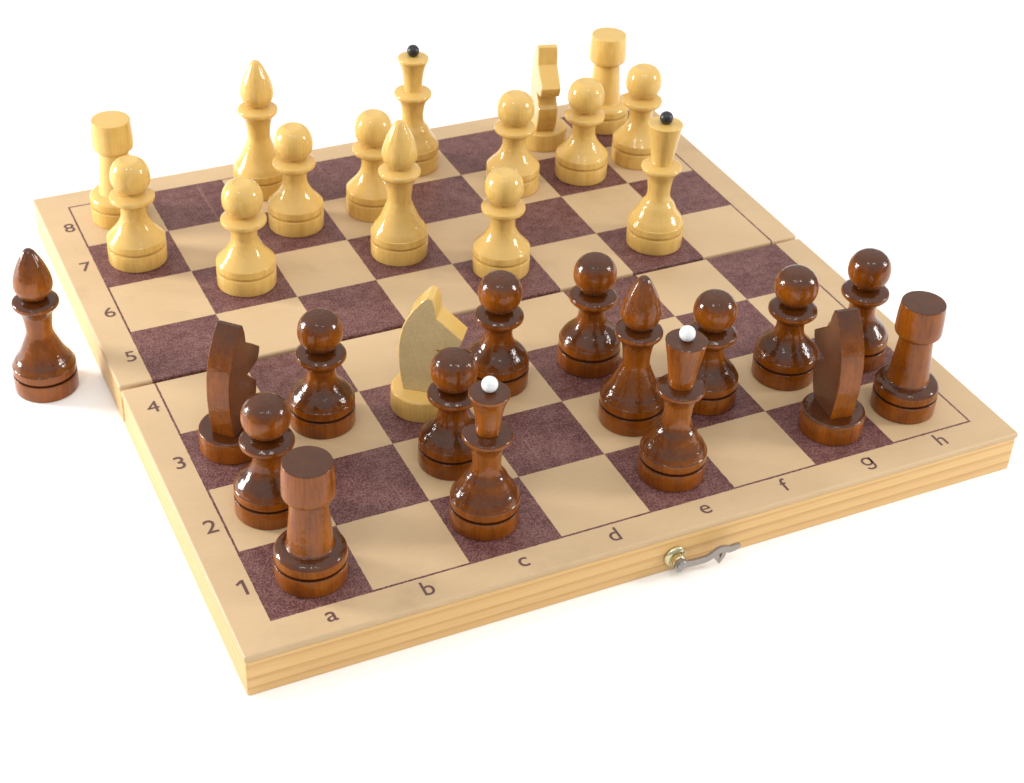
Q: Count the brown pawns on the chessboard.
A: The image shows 8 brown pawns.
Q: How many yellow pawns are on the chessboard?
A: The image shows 8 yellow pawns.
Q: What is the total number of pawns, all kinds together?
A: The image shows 16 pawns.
